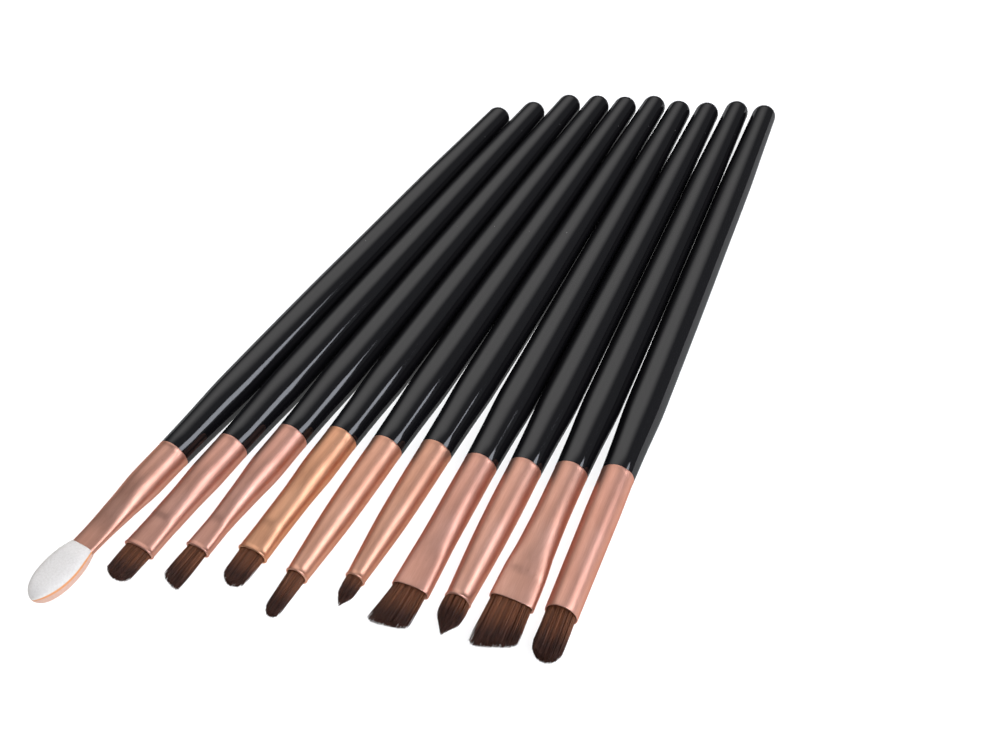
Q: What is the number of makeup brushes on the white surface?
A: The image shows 10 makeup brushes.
